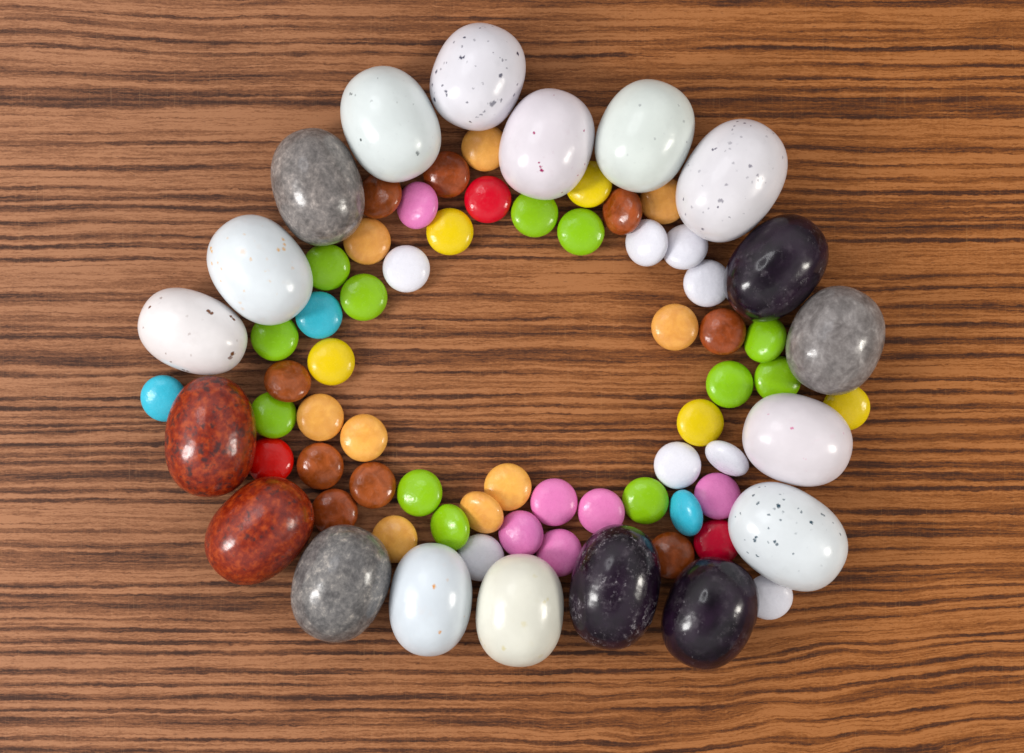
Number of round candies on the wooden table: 55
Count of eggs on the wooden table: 19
